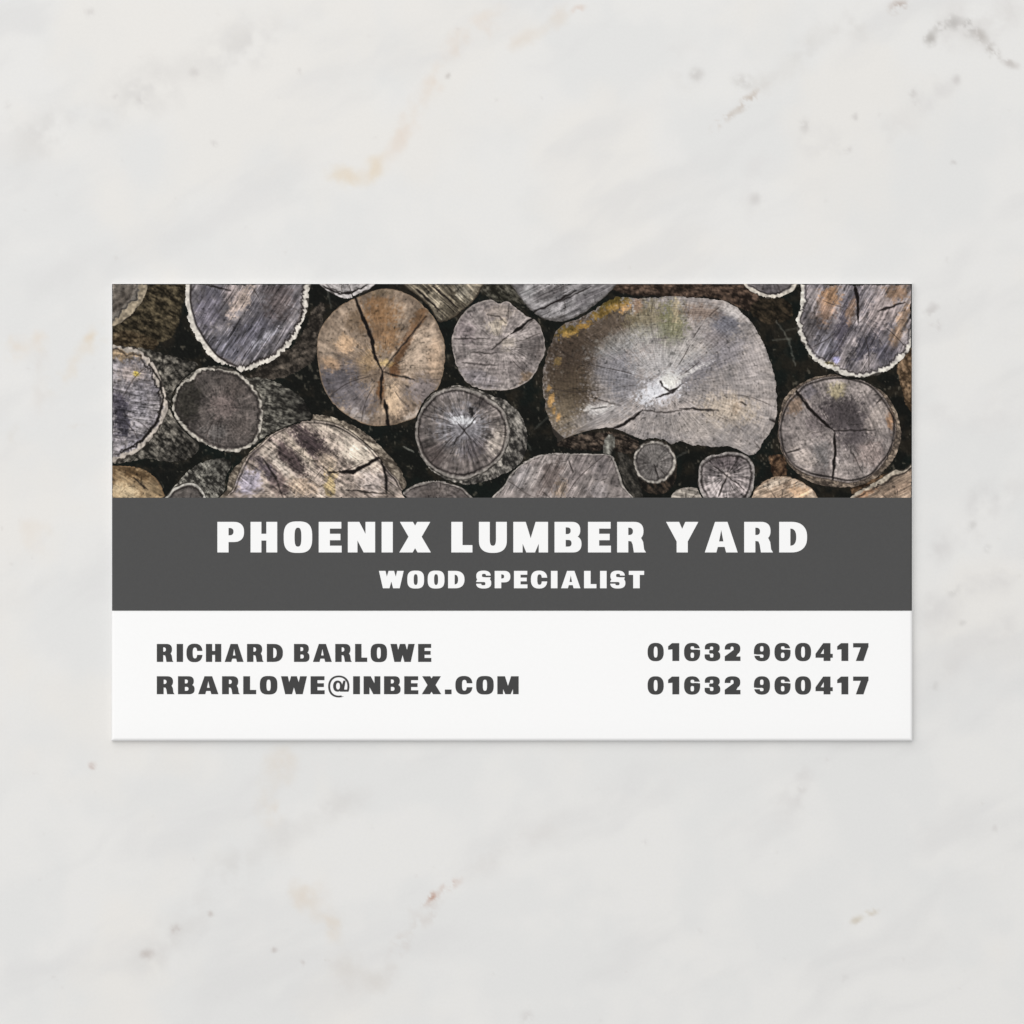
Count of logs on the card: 24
